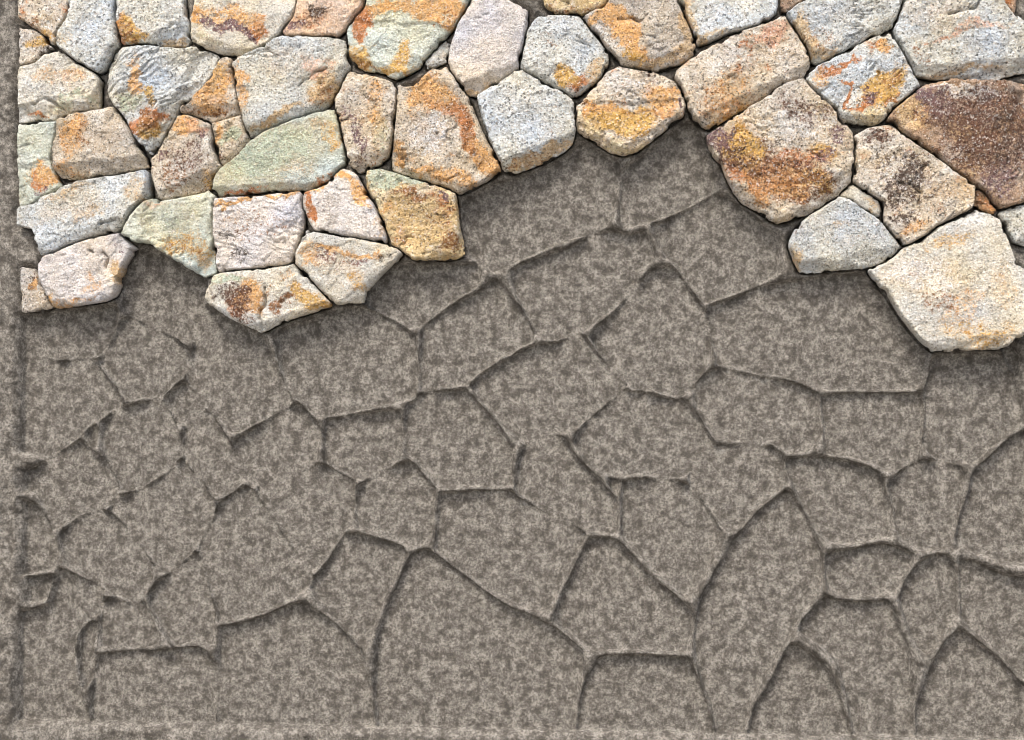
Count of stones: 49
